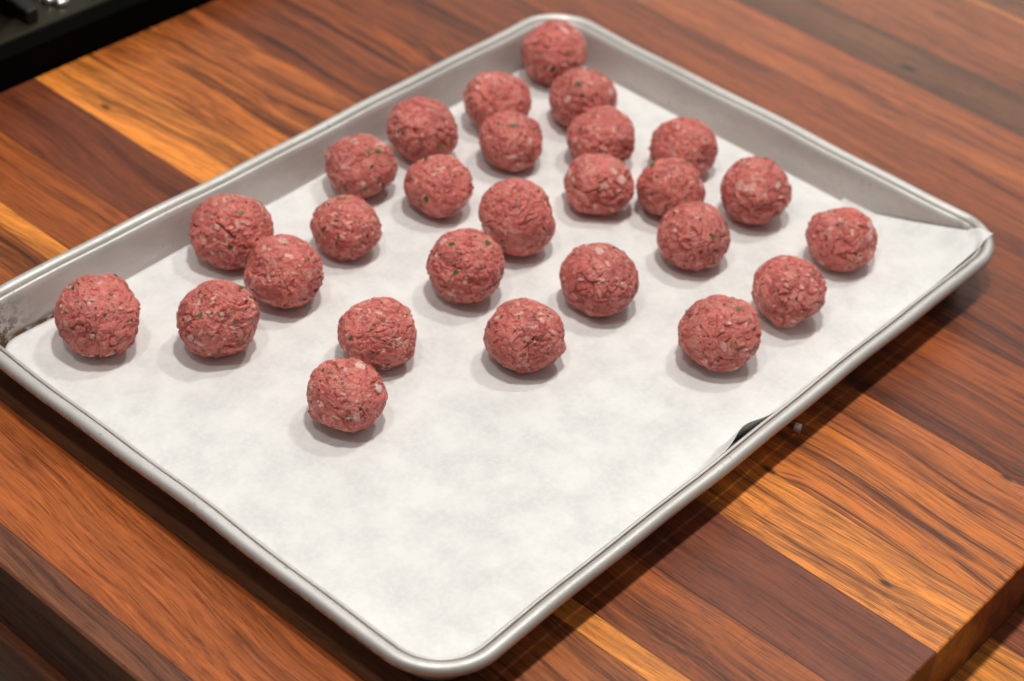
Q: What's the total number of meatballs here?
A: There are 27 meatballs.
